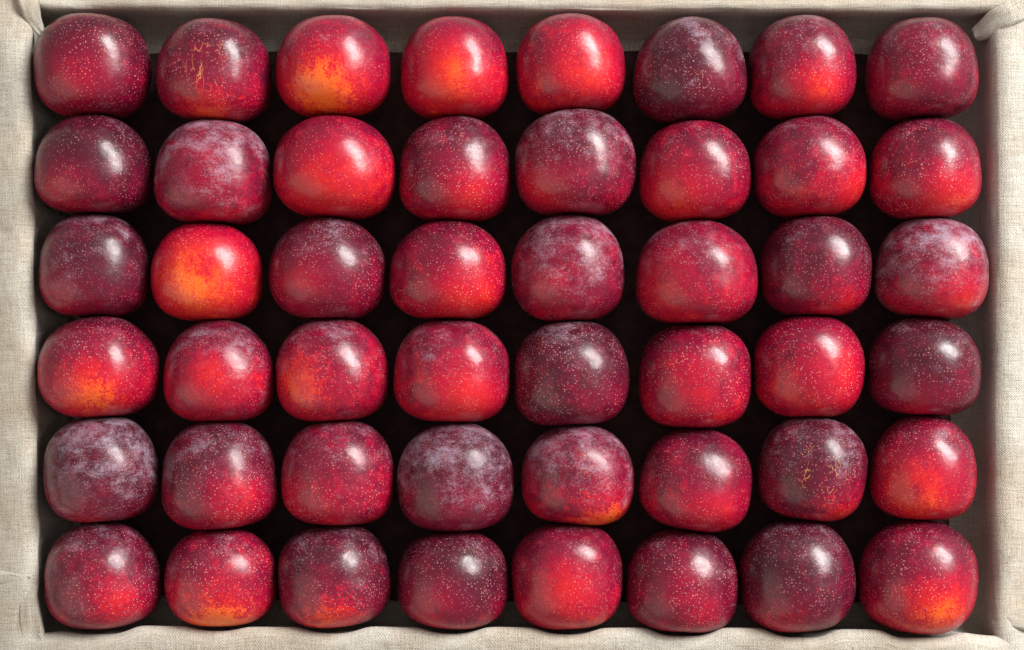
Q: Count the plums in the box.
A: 48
